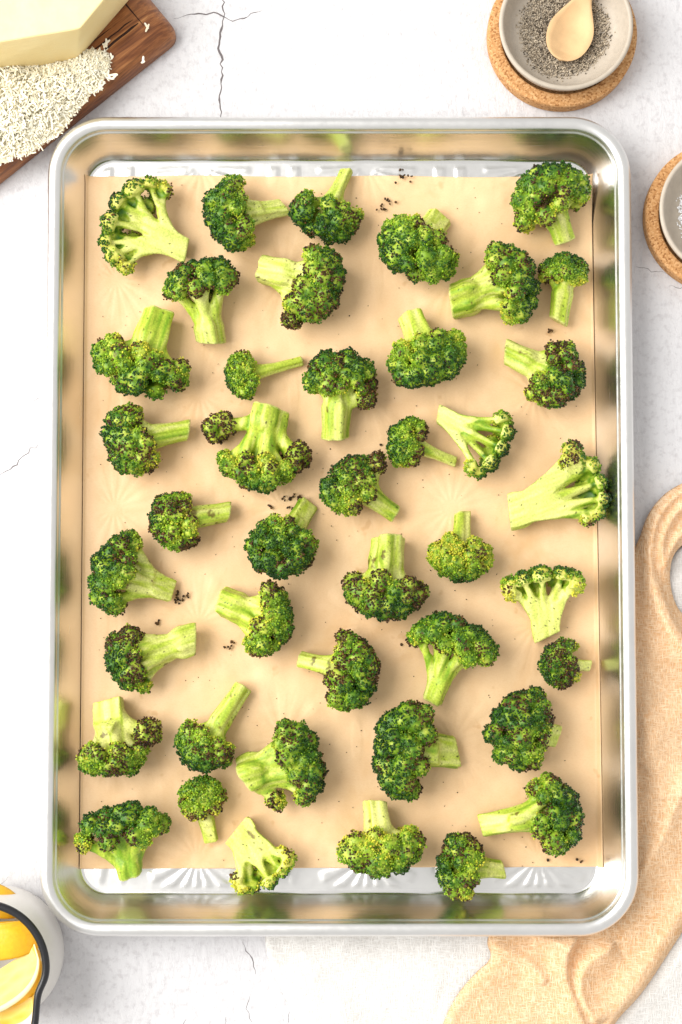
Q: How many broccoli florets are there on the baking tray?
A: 42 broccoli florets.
